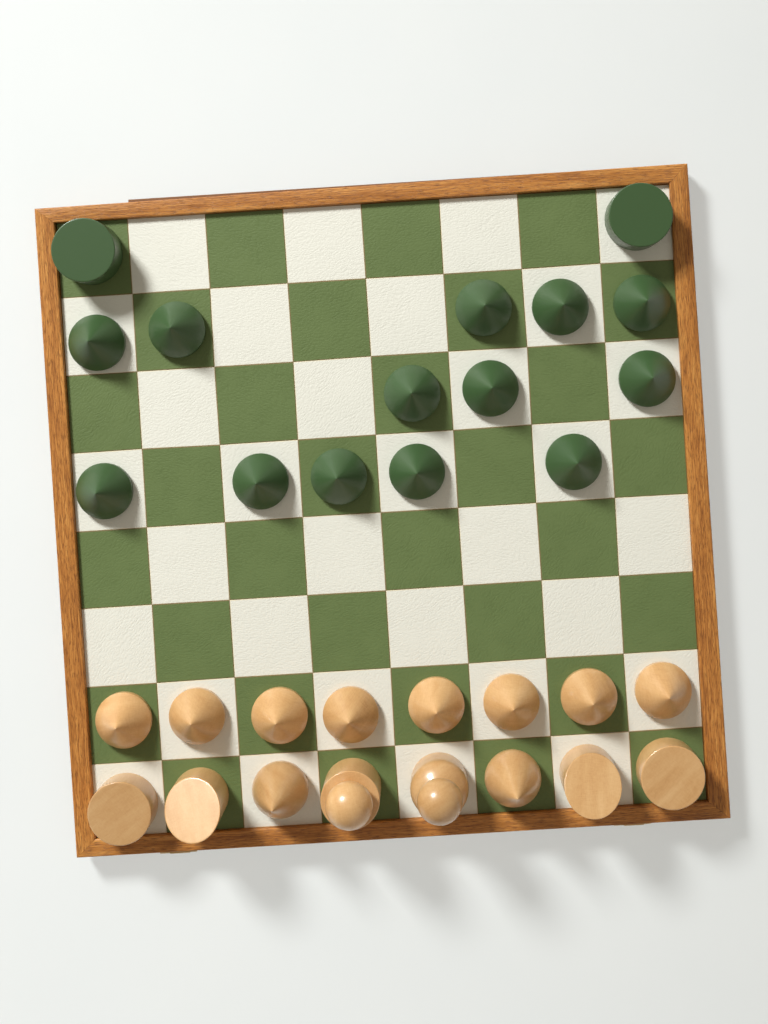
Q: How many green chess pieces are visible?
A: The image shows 15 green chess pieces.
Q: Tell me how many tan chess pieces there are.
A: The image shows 16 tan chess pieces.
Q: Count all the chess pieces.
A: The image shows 31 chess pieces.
